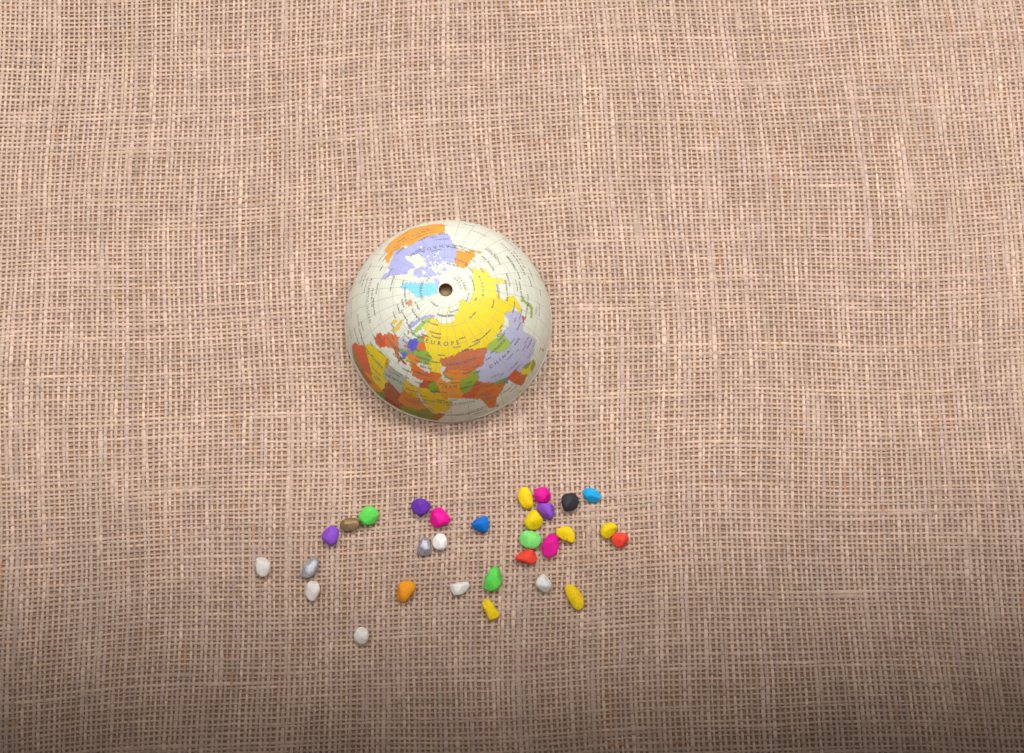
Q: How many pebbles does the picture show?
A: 30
